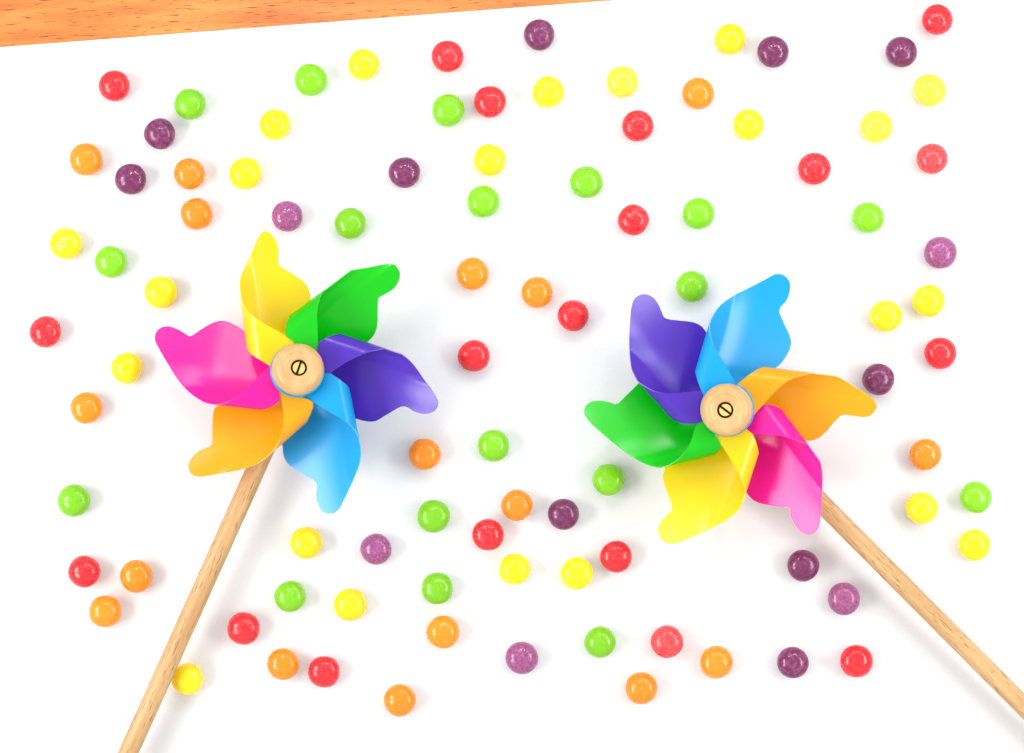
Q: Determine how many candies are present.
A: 91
